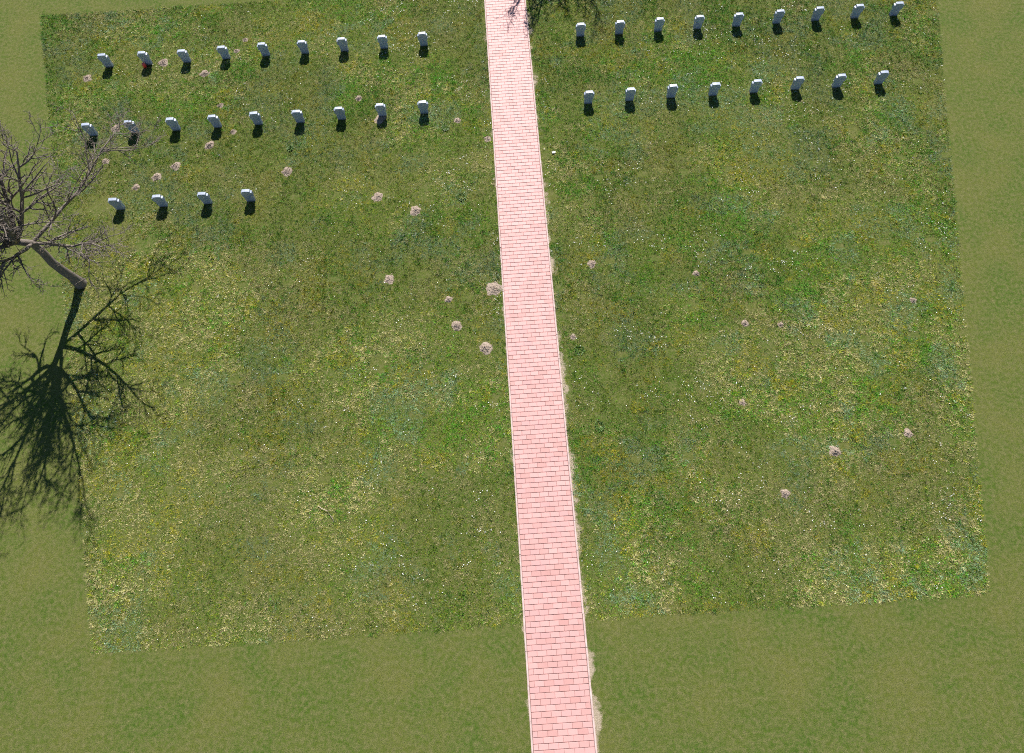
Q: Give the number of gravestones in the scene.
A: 39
